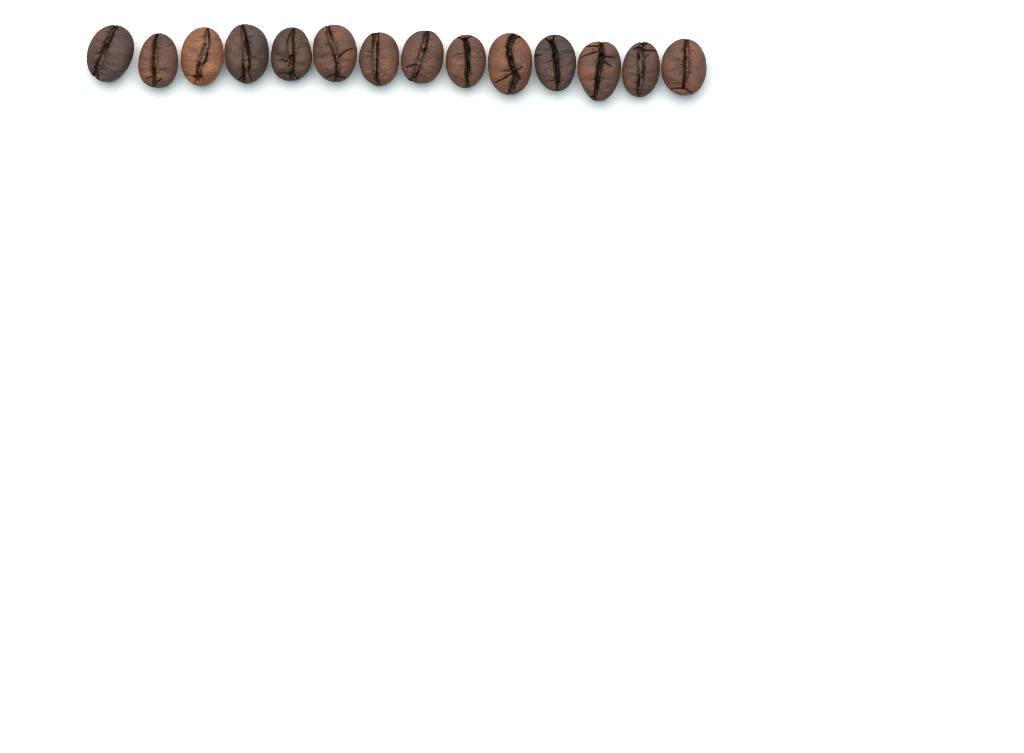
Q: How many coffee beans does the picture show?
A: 14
